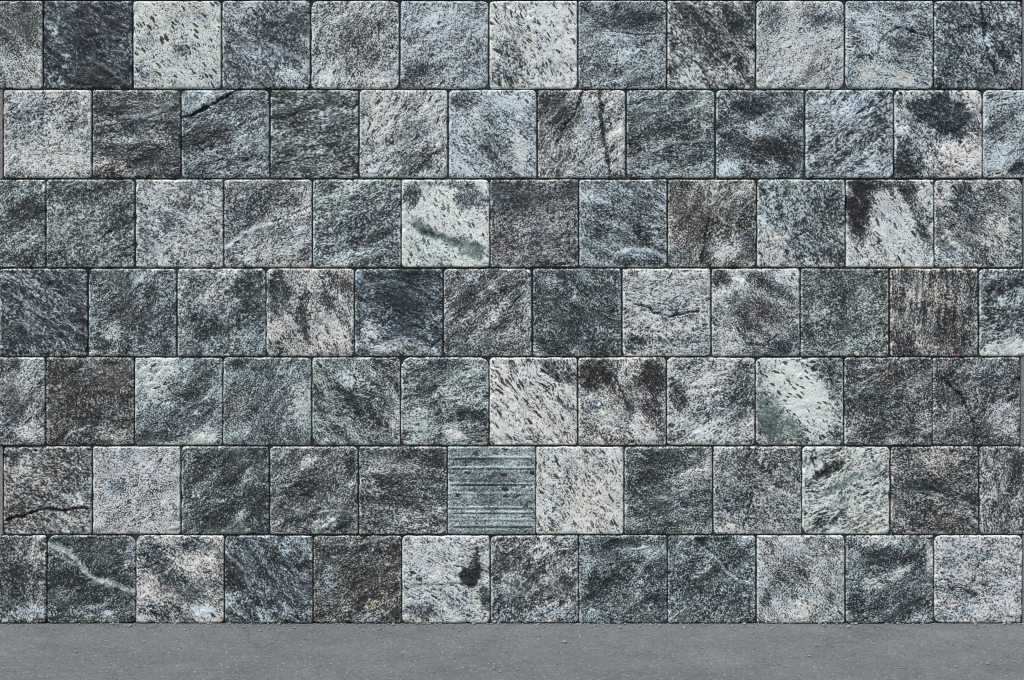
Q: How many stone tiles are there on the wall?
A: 84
